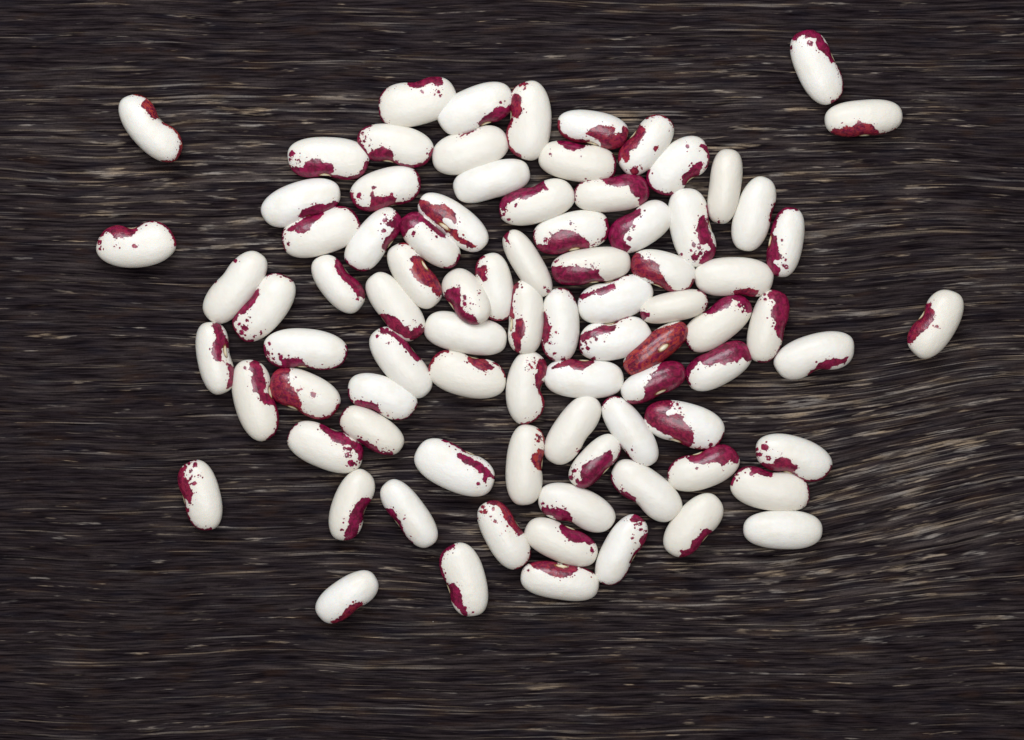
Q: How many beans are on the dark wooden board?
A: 86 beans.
